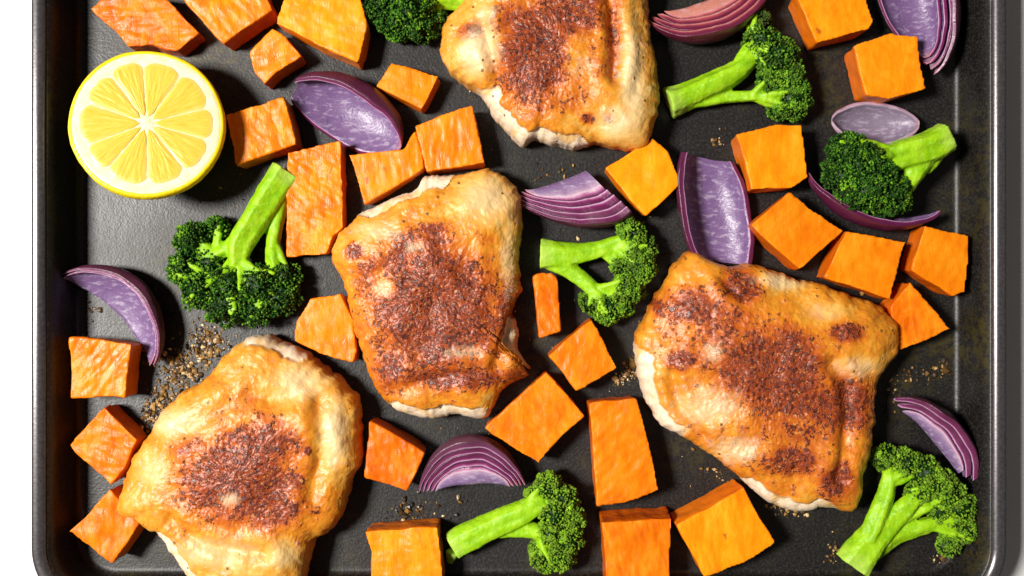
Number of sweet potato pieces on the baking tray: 29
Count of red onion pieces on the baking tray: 10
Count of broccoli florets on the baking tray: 7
